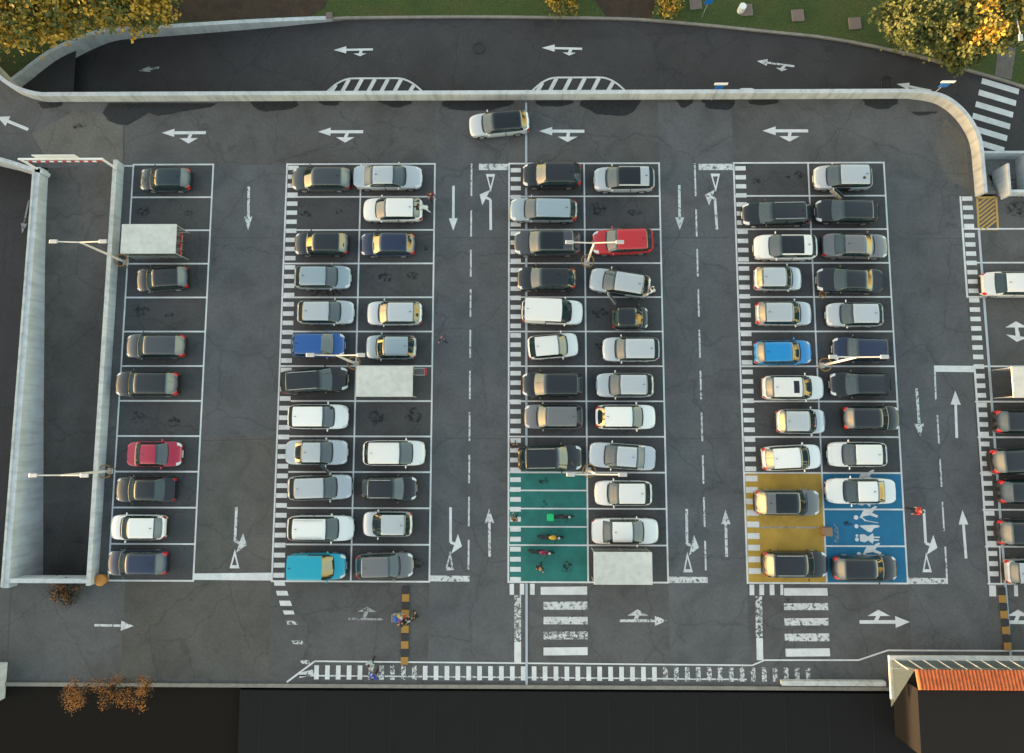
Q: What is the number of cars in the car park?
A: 75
